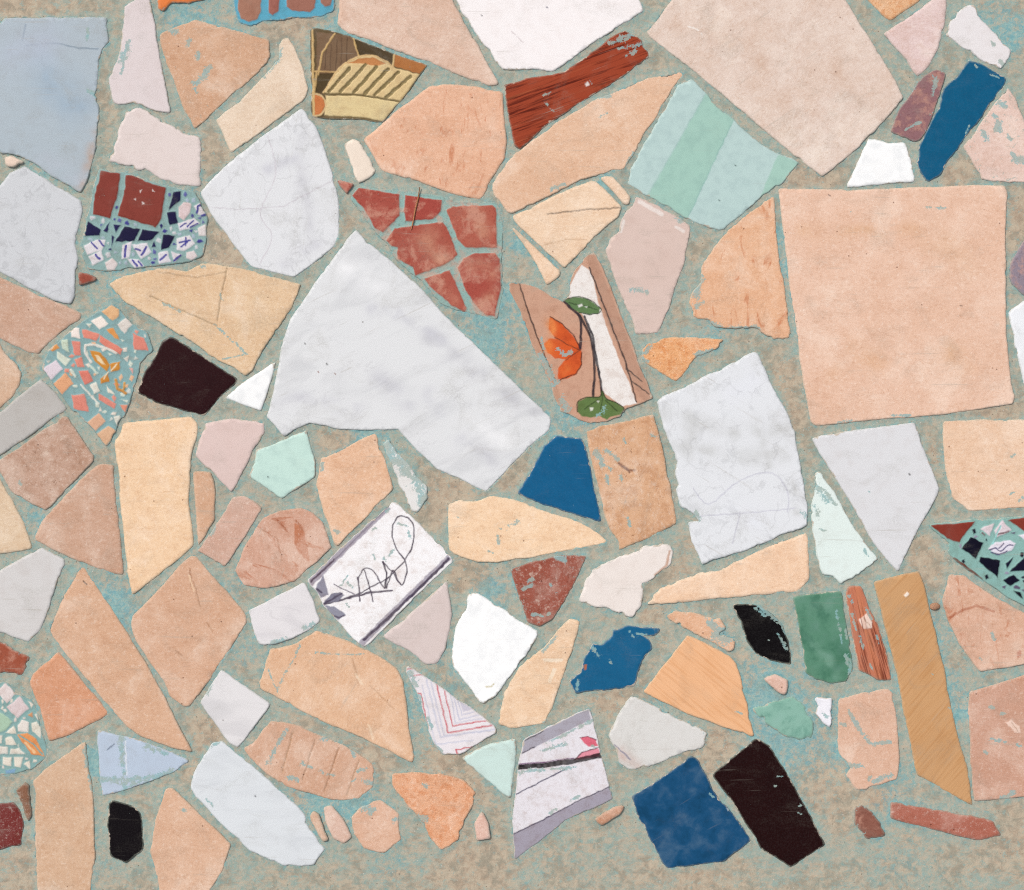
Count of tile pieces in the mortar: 118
